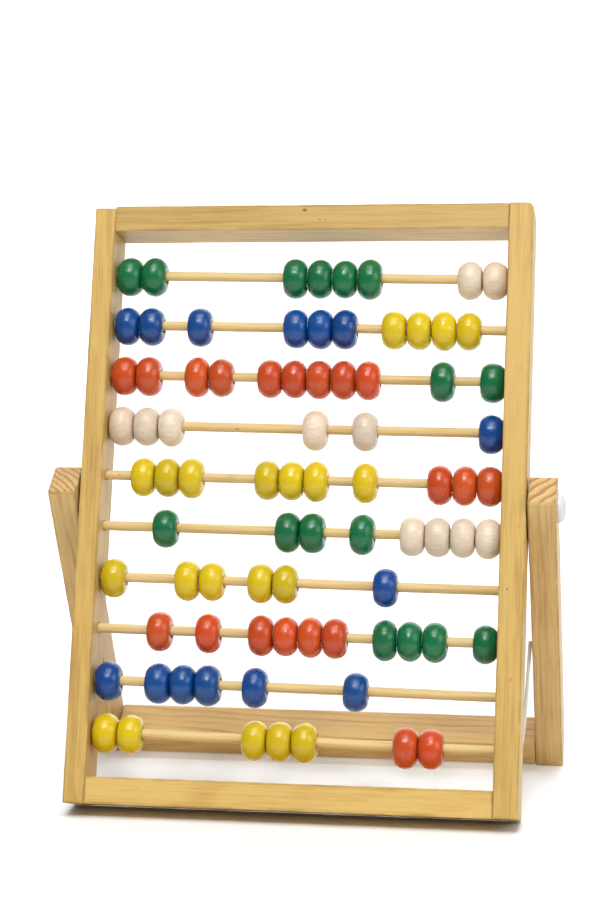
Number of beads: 82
